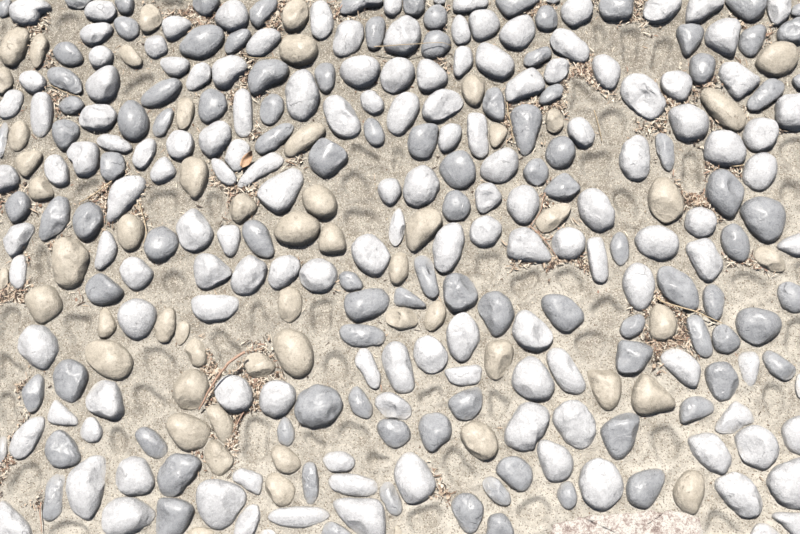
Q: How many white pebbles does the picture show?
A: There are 143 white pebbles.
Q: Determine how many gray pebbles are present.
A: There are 106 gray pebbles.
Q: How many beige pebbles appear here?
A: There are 55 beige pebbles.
